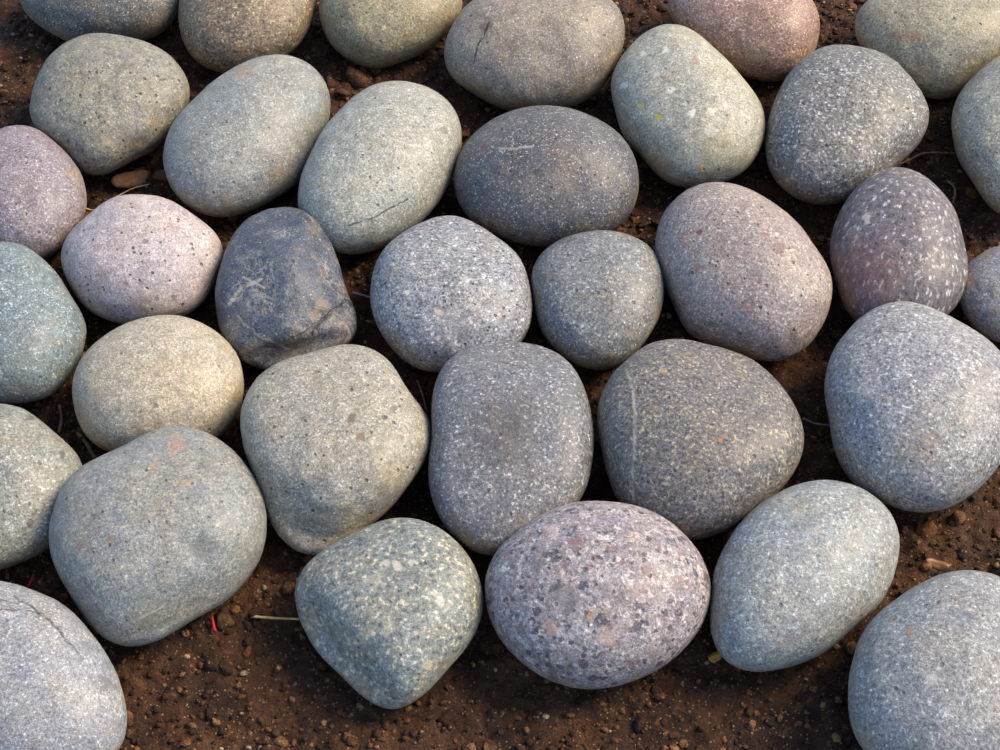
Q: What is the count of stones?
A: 34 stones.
